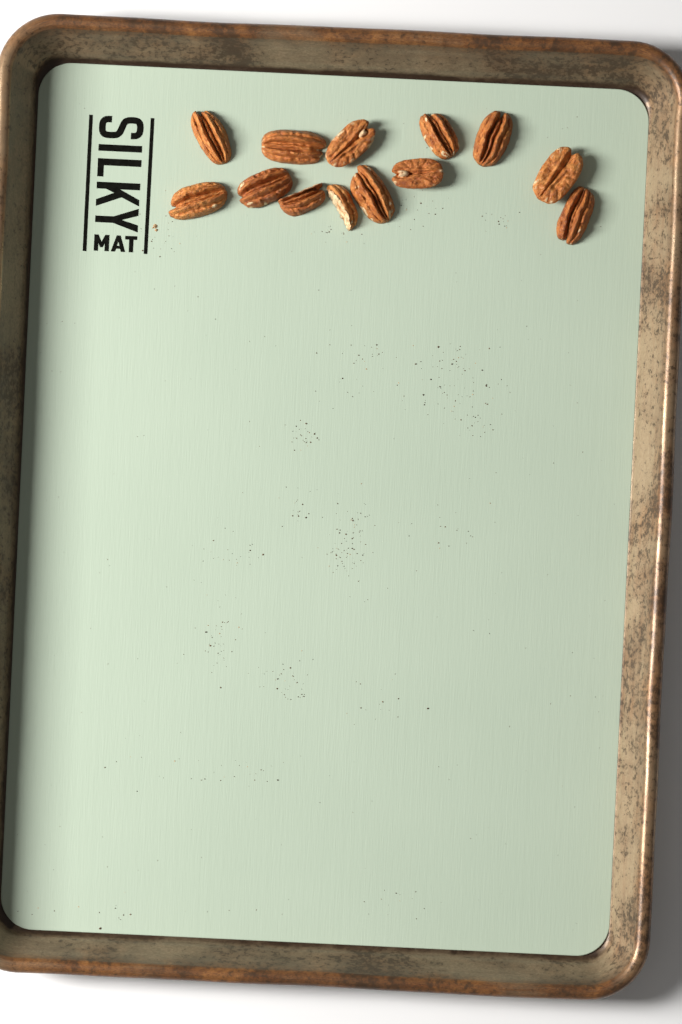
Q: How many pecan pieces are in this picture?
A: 13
